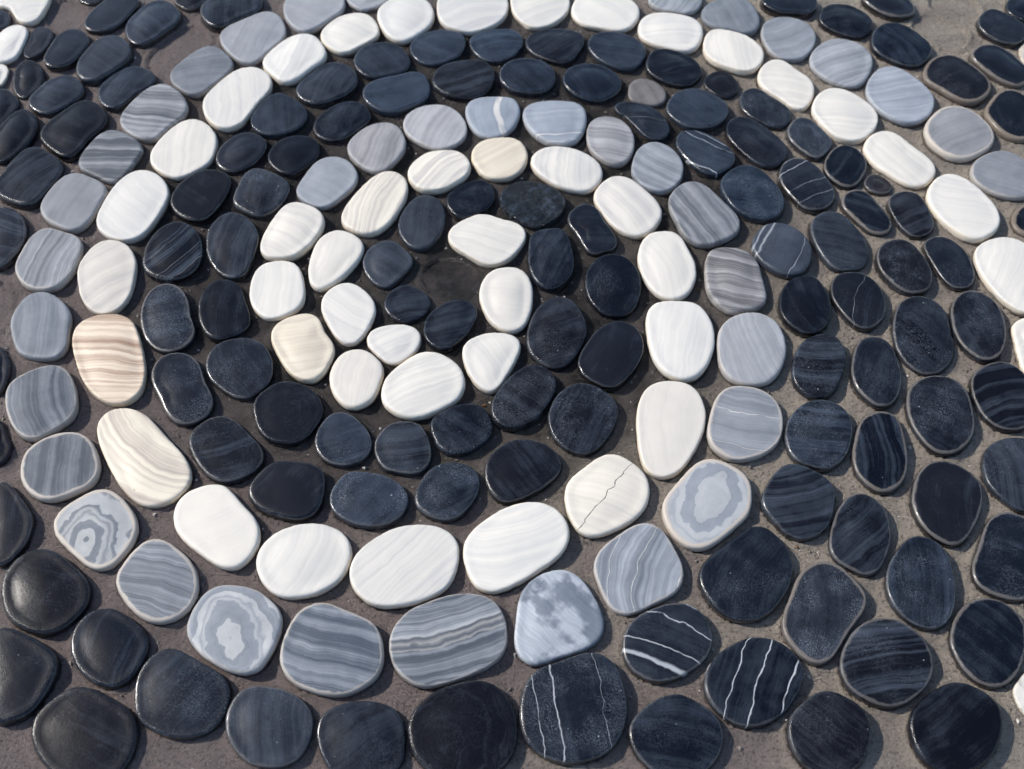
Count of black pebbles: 126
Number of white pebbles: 49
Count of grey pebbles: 38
